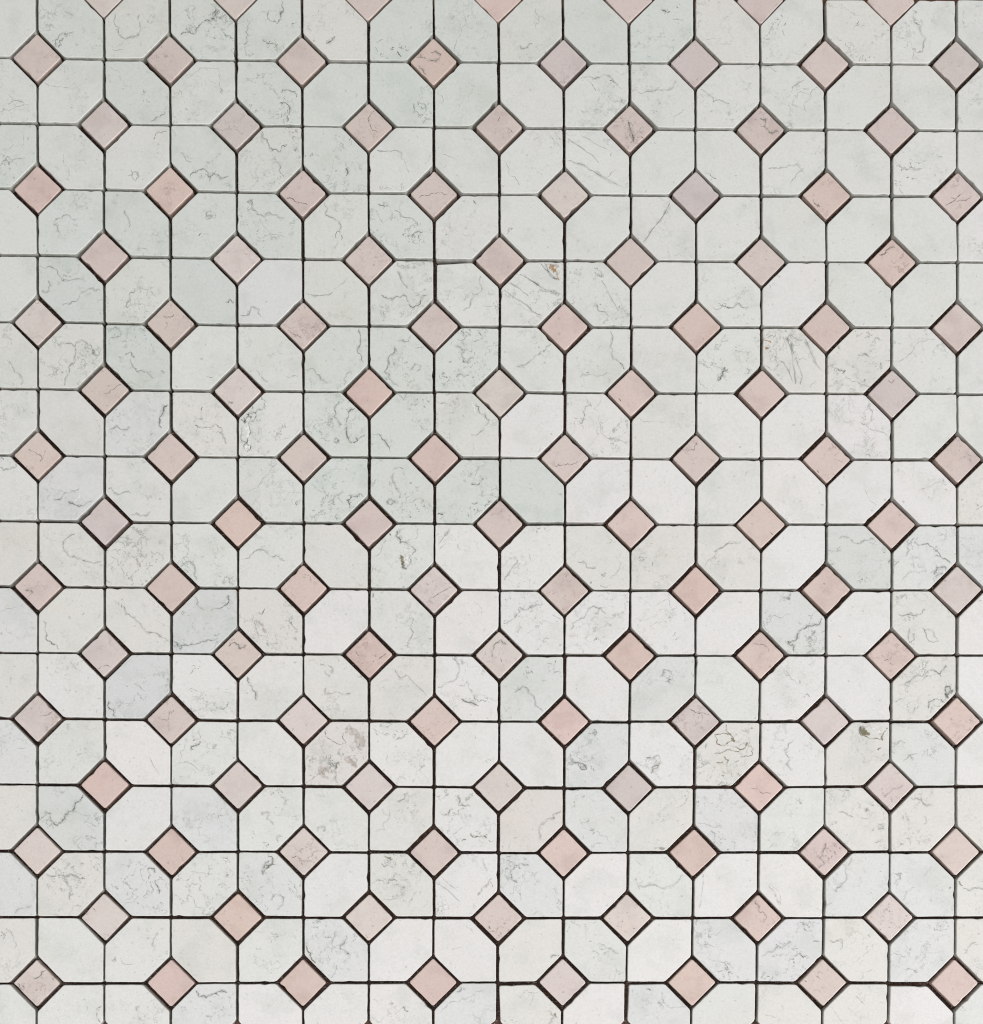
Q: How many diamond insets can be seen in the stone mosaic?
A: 120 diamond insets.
